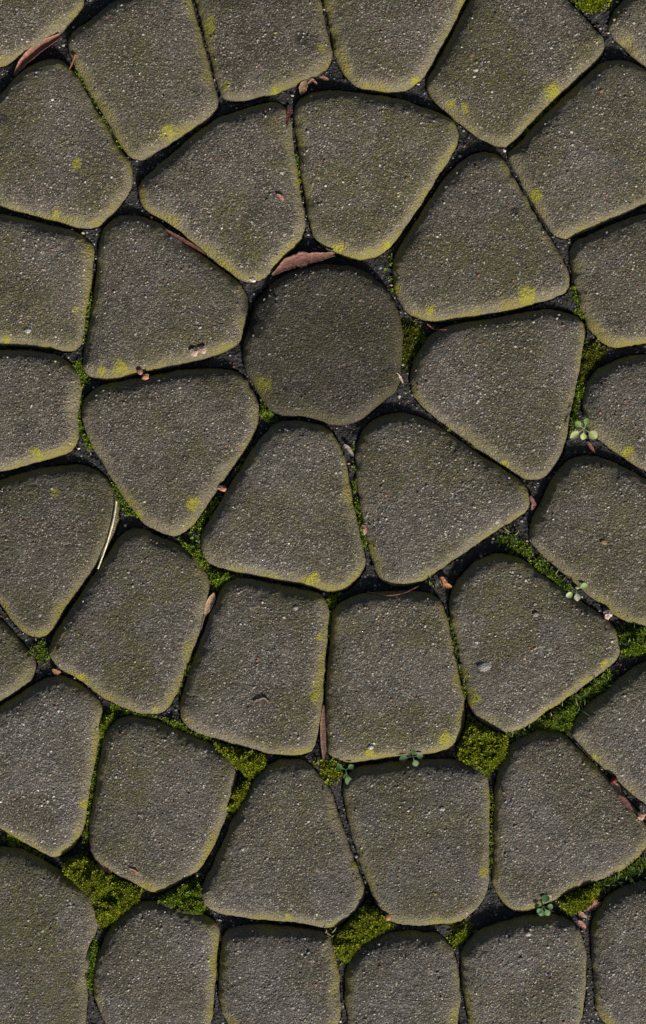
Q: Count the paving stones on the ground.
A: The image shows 40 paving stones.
